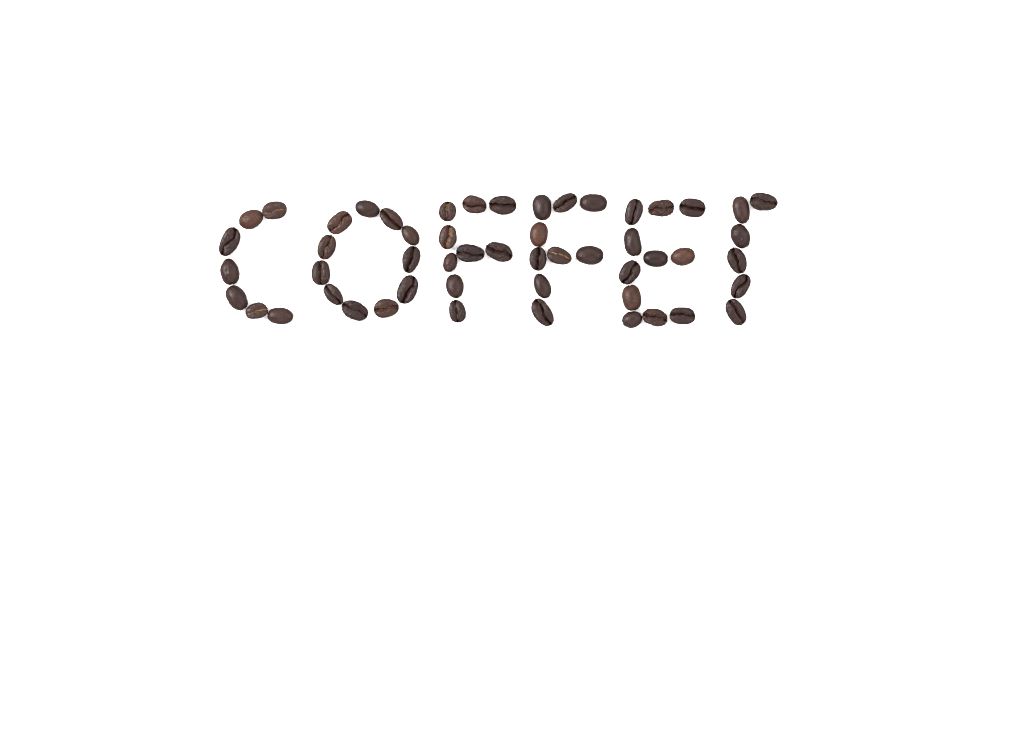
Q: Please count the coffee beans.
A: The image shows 53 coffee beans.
